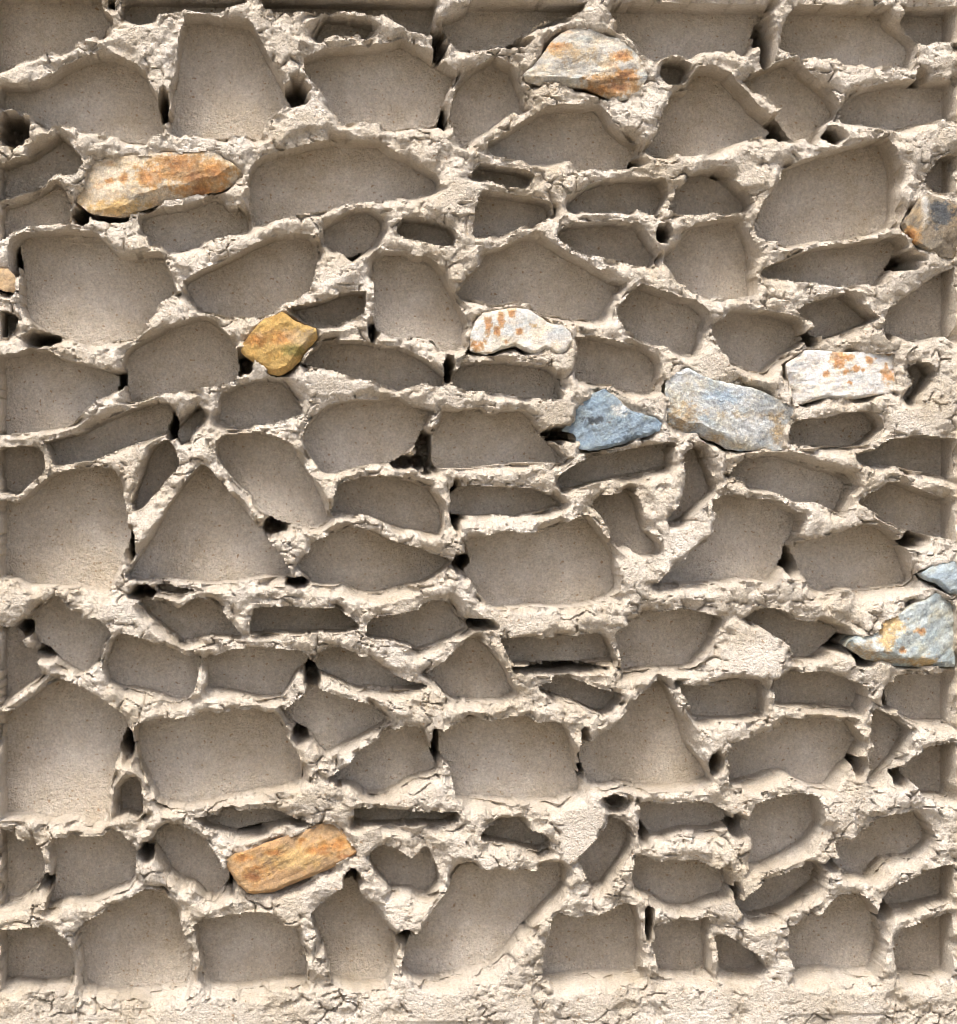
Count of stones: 12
